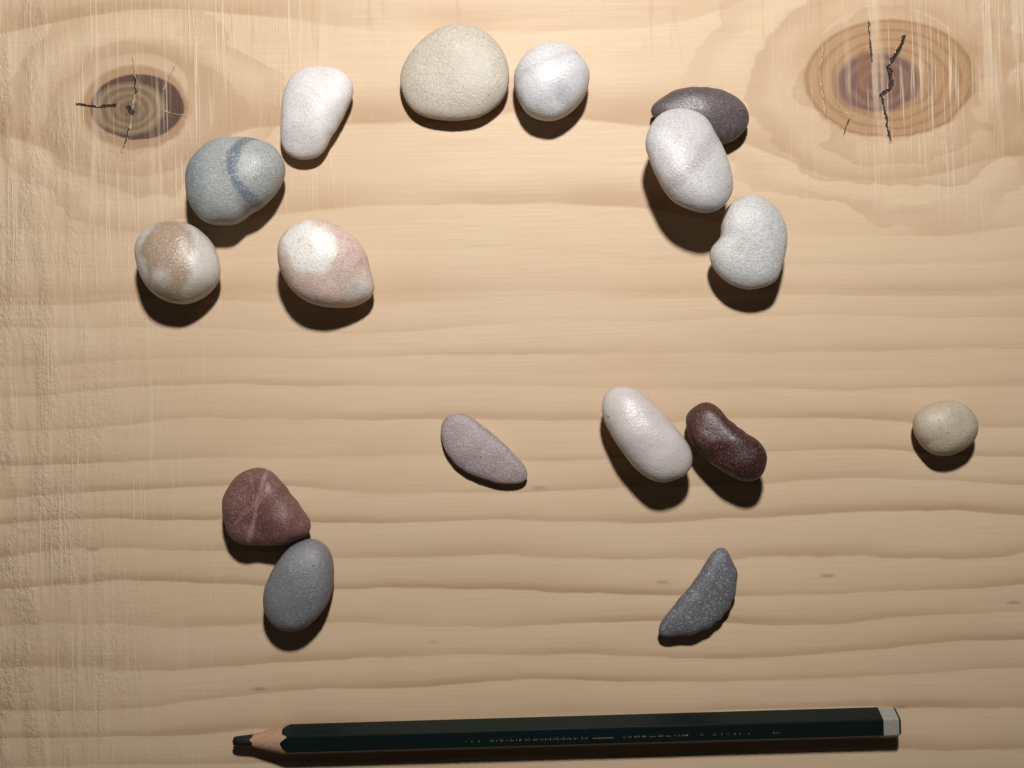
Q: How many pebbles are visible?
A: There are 16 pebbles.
